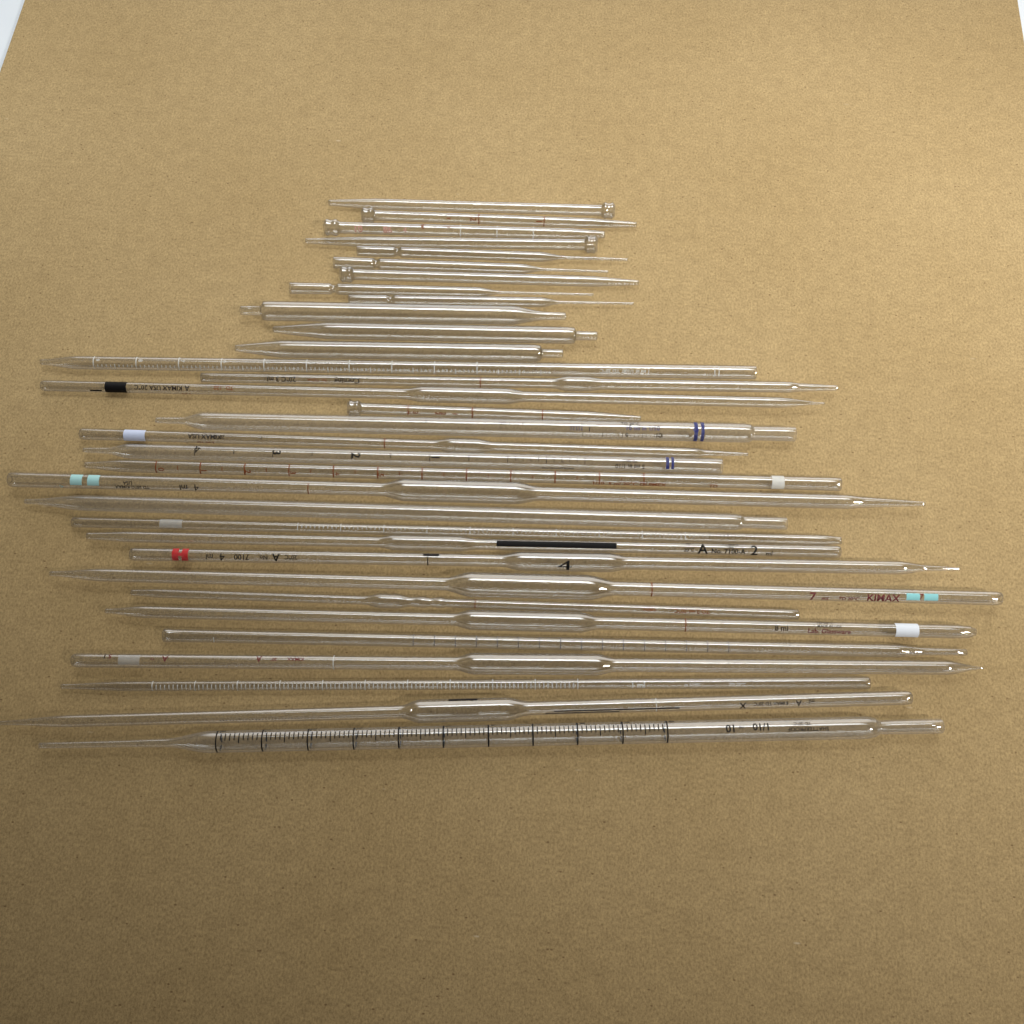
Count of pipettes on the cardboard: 33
